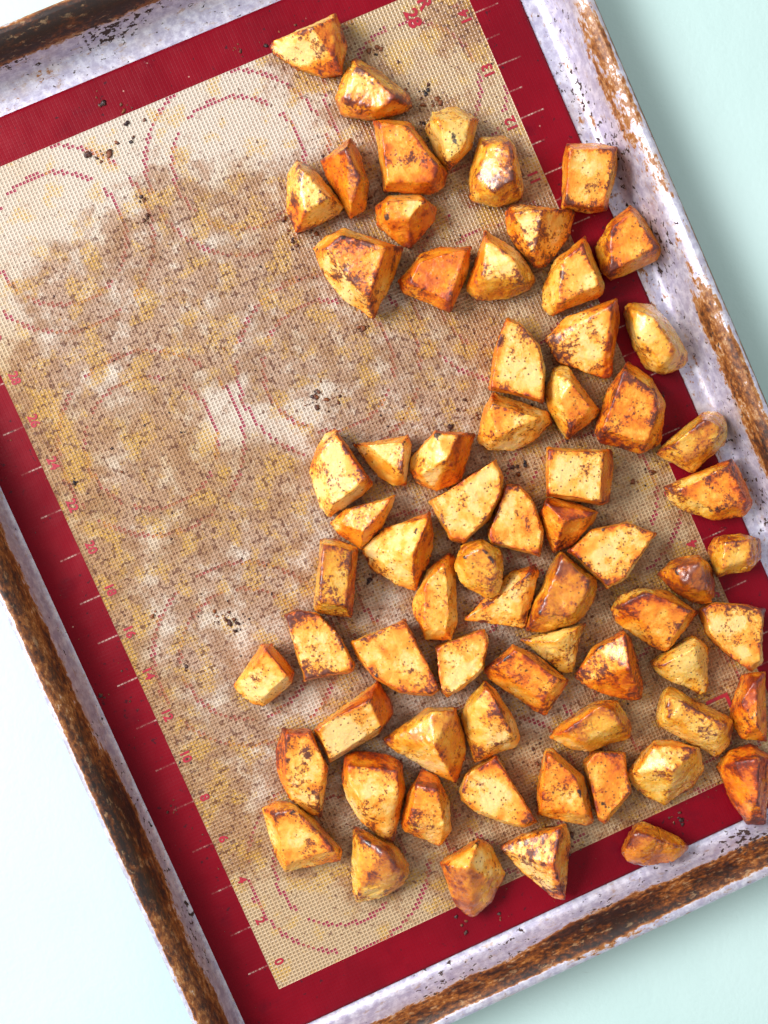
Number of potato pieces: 69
